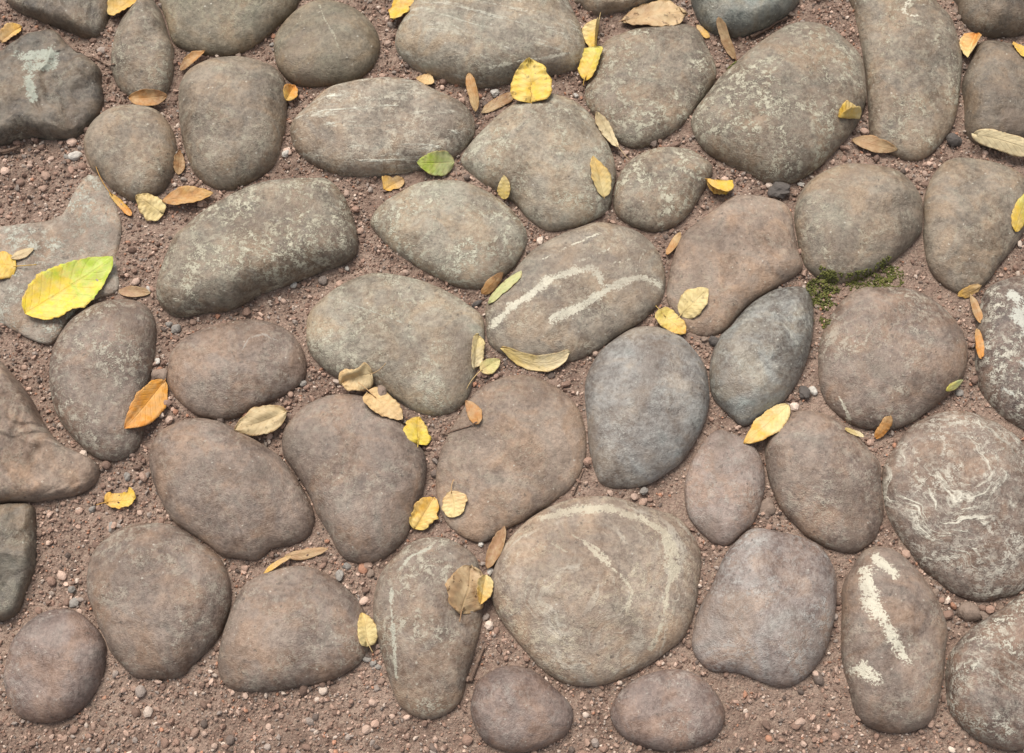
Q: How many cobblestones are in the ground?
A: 50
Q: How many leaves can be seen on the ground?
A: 65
